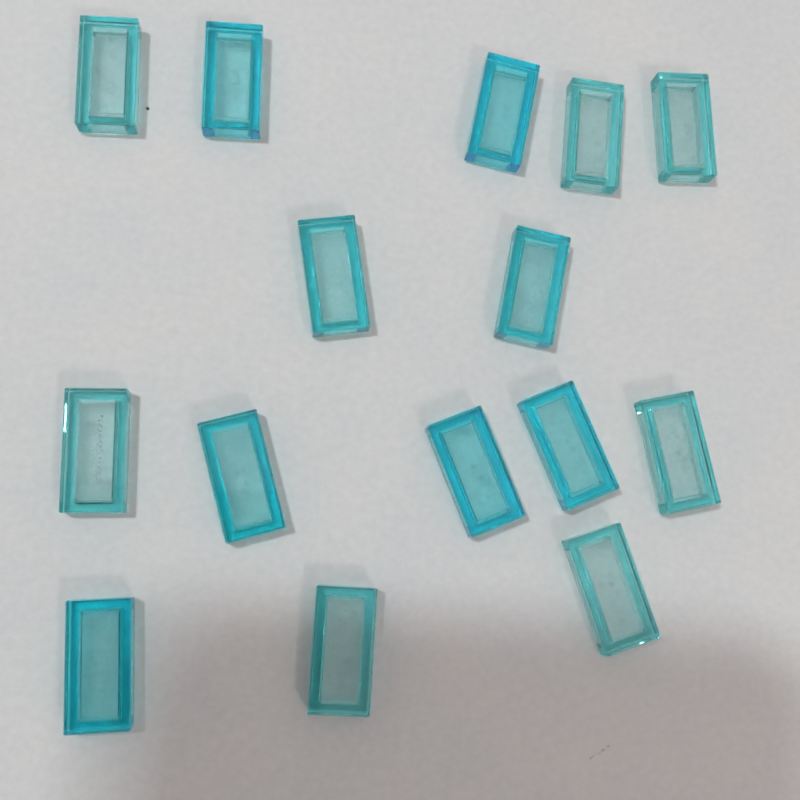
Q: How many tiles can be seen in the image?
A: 15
